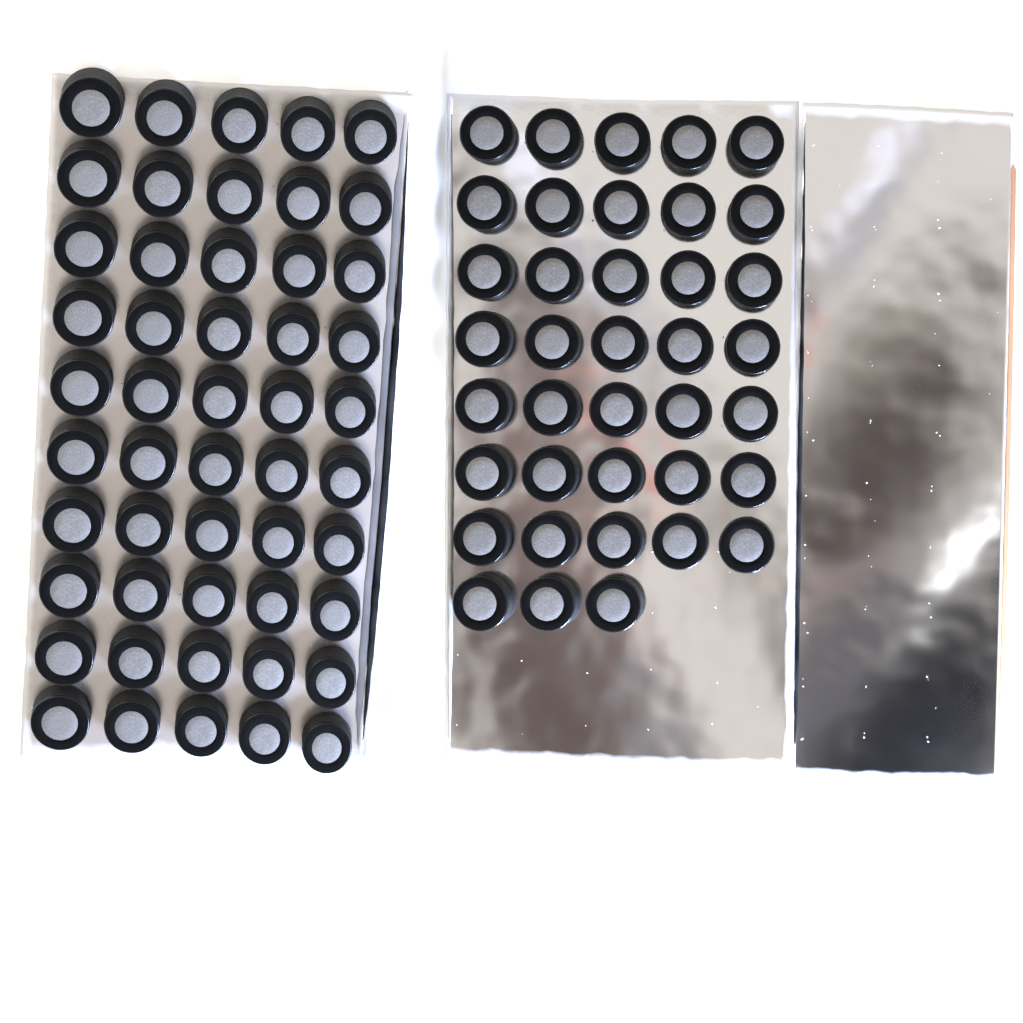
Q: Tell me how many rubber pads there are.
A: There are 88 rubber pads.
